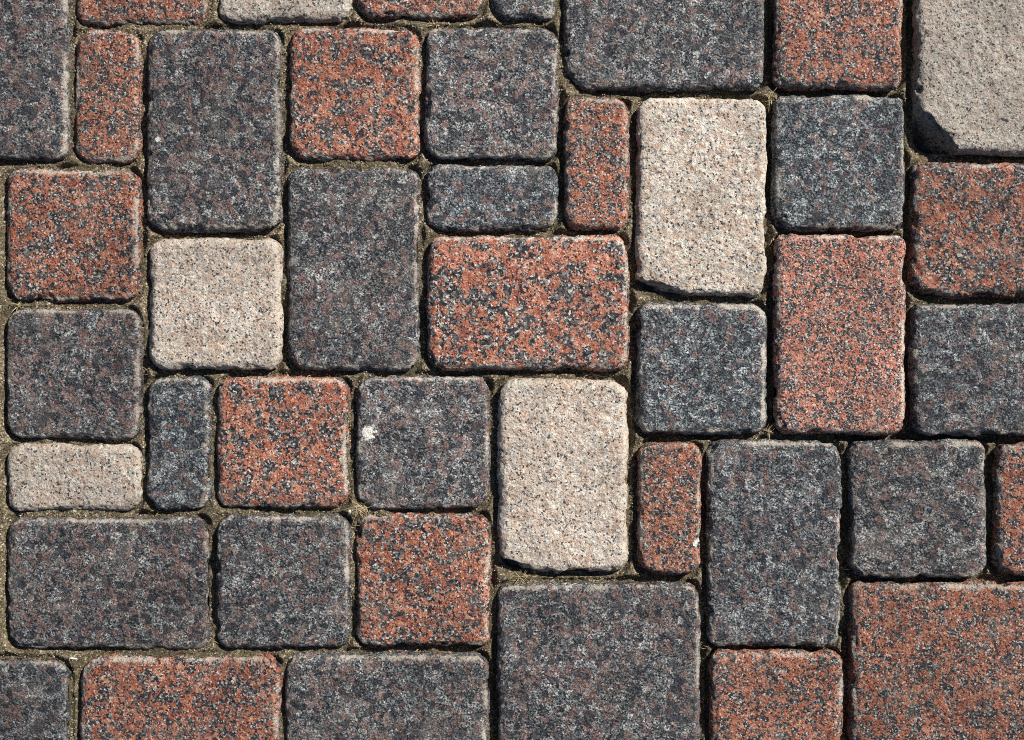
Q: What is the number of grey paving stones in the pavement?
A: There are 20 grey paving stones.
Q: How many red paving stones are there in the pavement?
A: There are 17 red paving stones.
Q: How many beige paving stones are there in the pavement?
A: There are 6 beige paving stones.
